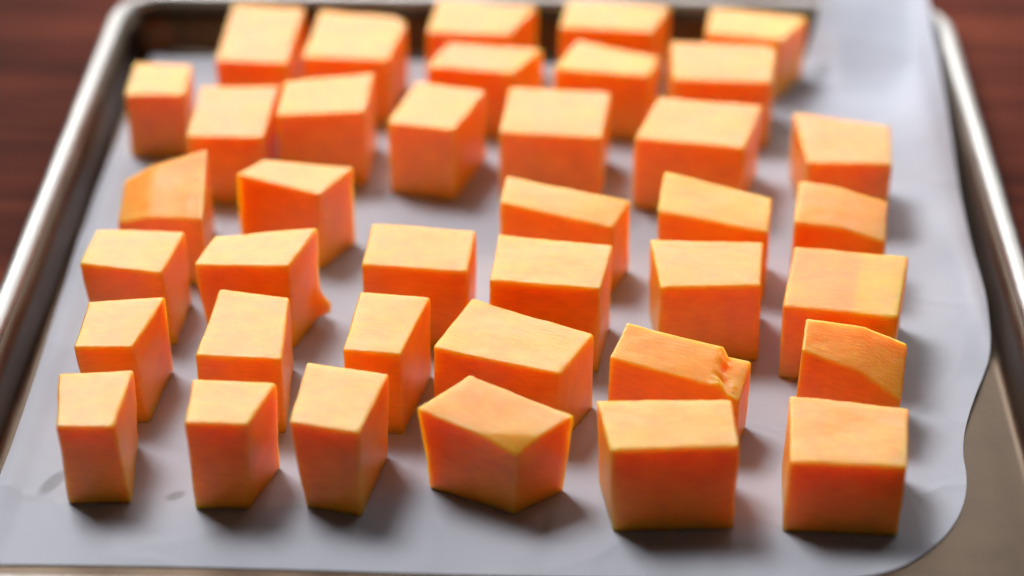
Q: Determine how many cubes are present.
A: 38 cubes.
